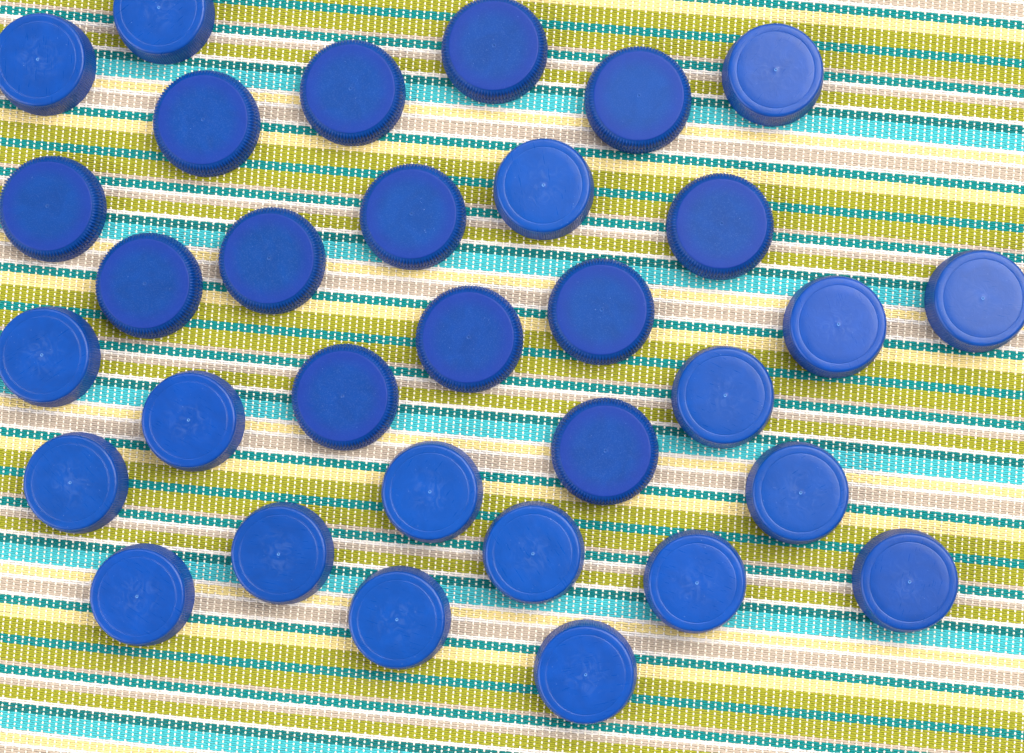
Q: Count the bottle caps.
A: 32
